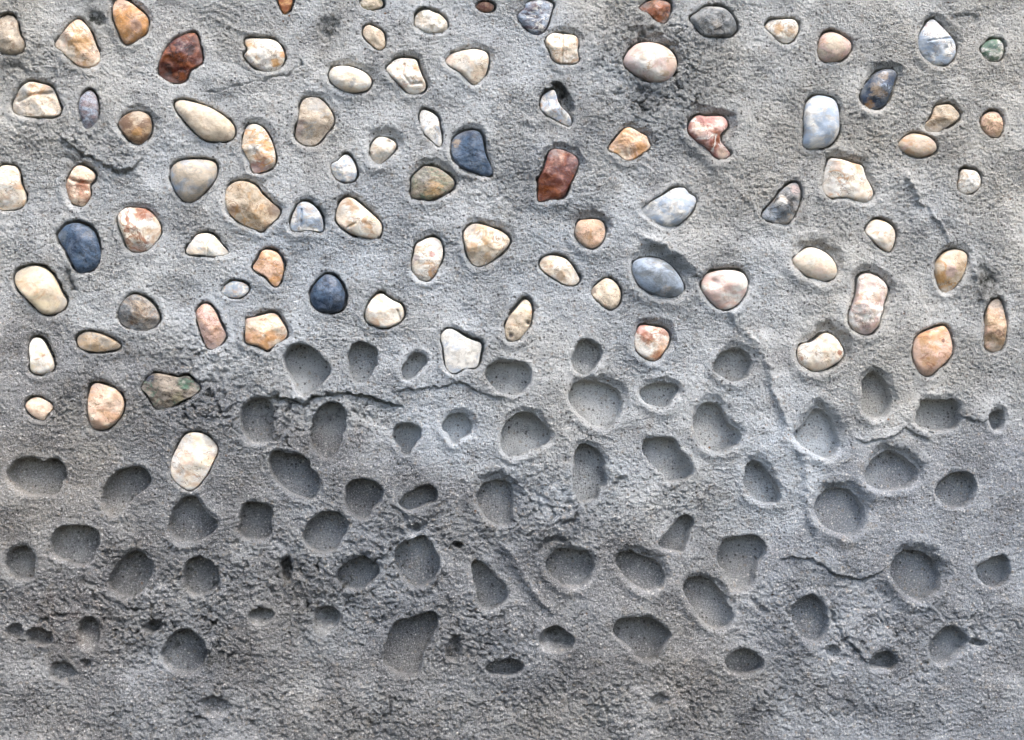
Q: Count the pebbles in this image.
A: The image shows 86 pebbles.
